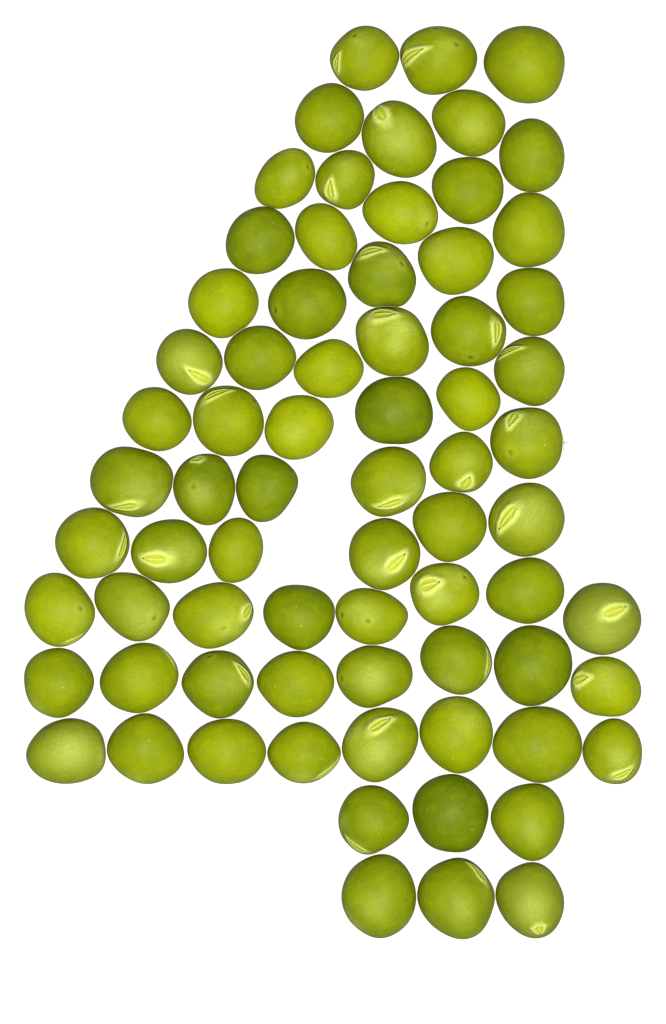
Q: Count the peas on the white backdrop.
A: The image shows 72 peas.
